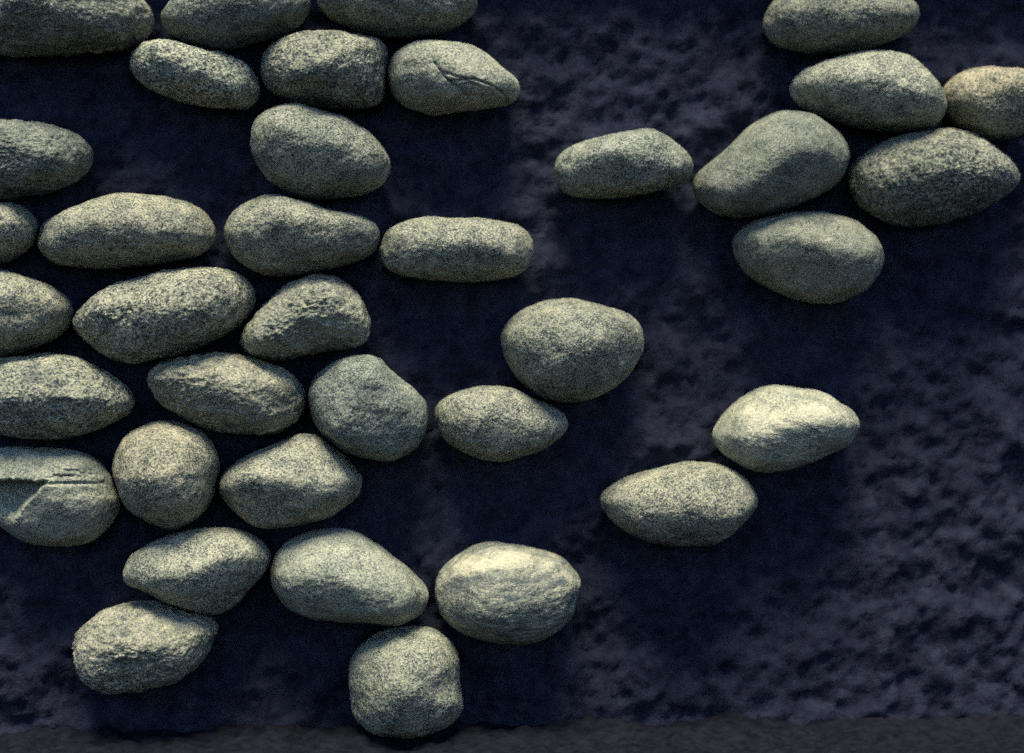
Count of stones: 37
